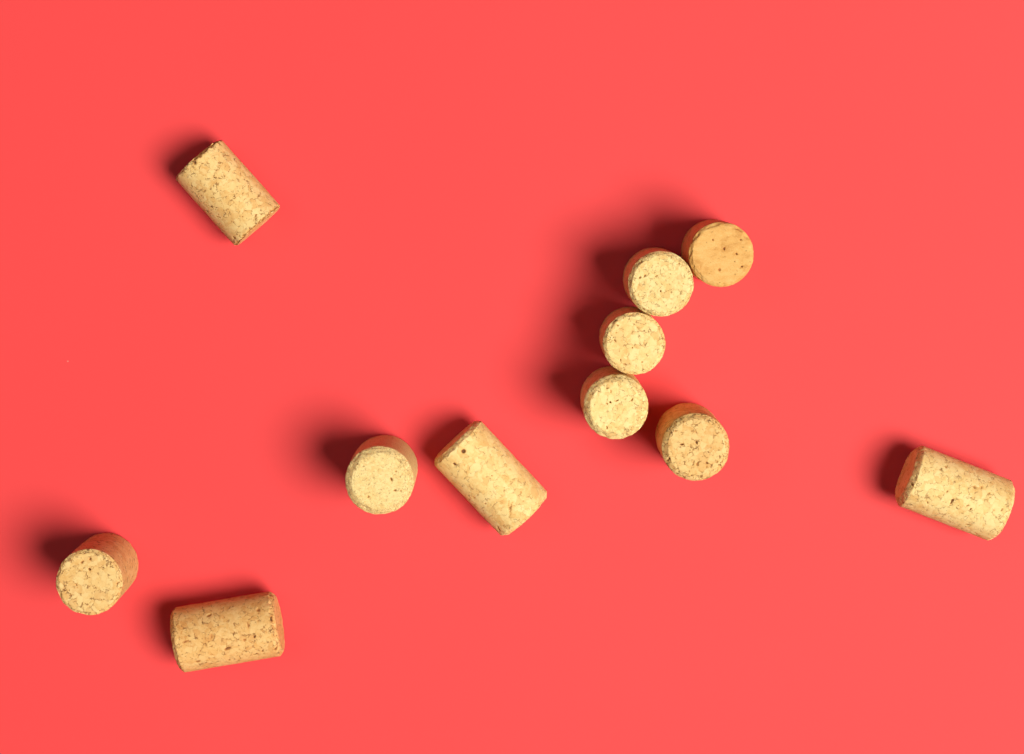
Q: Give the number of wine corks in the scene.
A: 11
